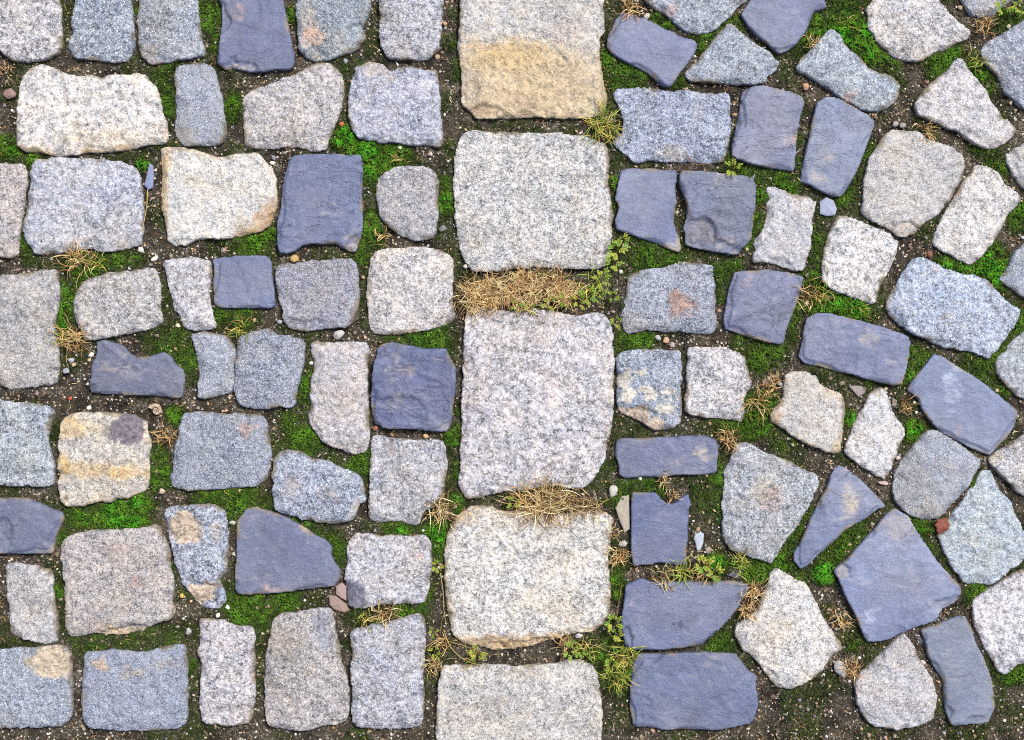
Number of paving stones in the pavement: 91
